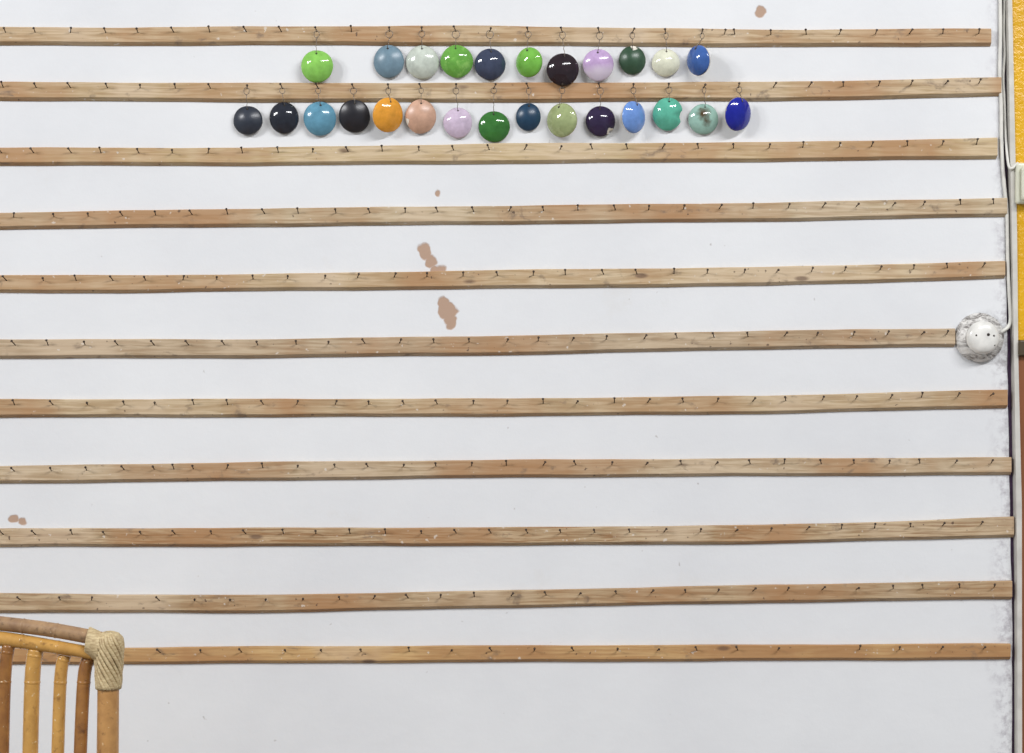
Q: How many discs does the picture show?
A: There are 26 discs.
